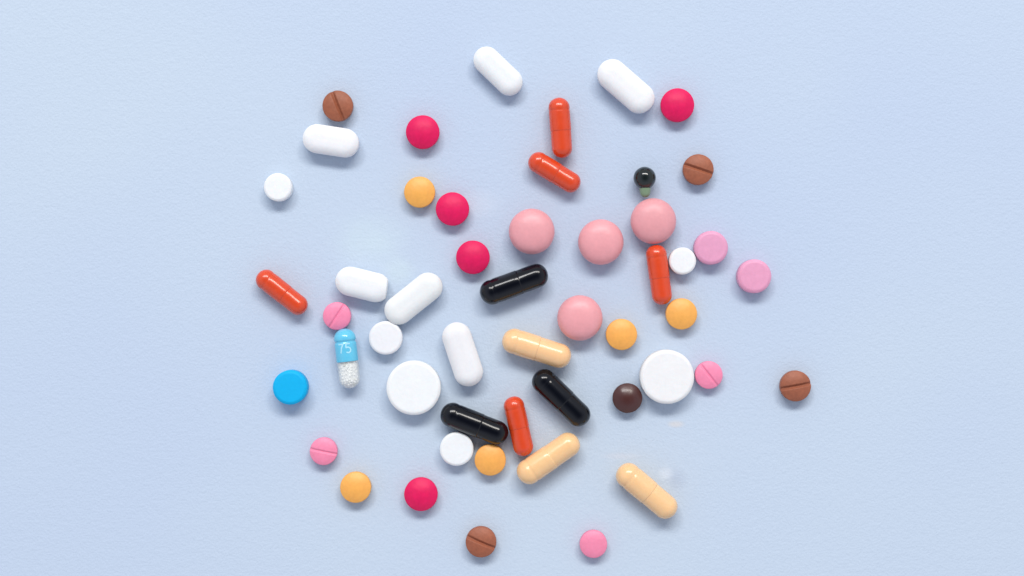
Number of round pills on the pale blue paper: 33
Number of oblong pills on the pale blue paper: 18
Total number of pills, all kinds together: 51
